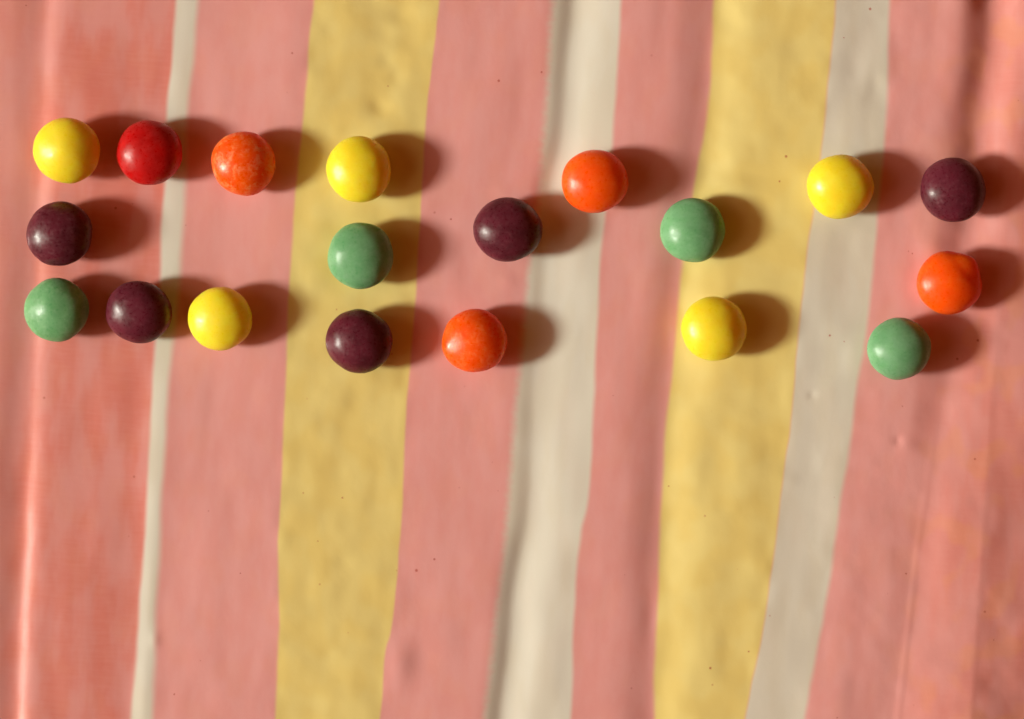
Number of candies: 19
